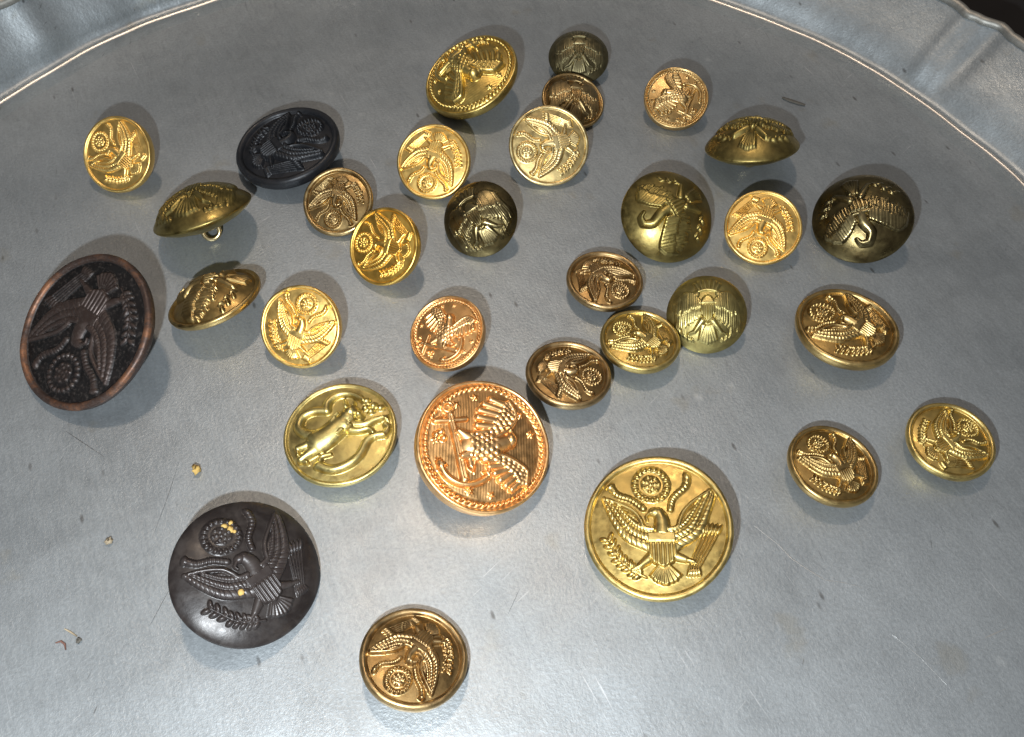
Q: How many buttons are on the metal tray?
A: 32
